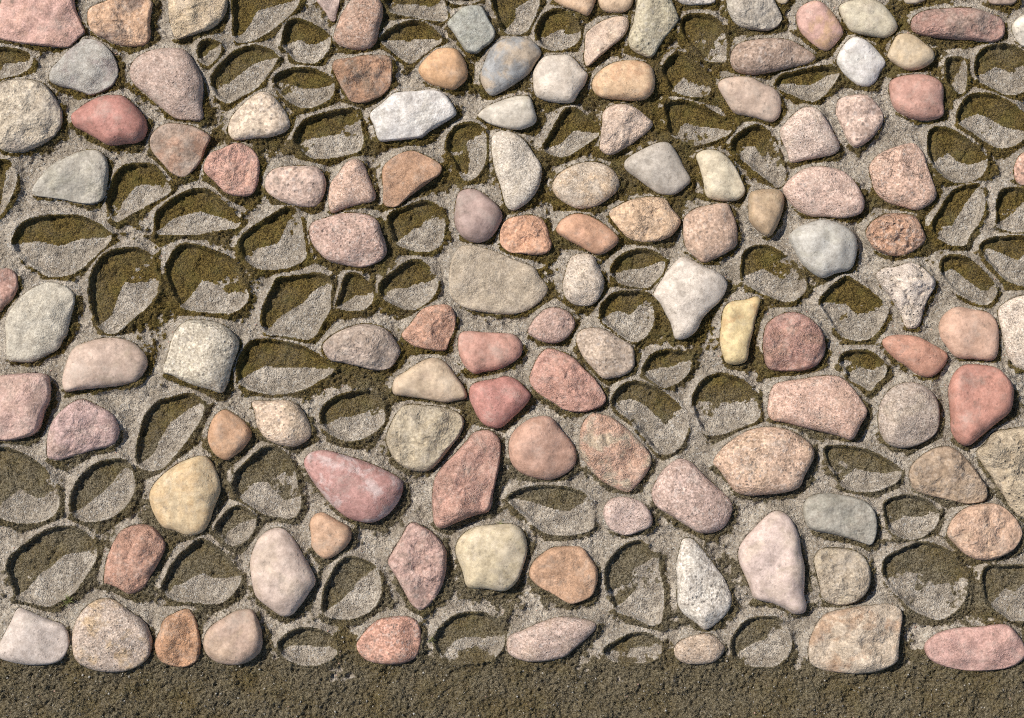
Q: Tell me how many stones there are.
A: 120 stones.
